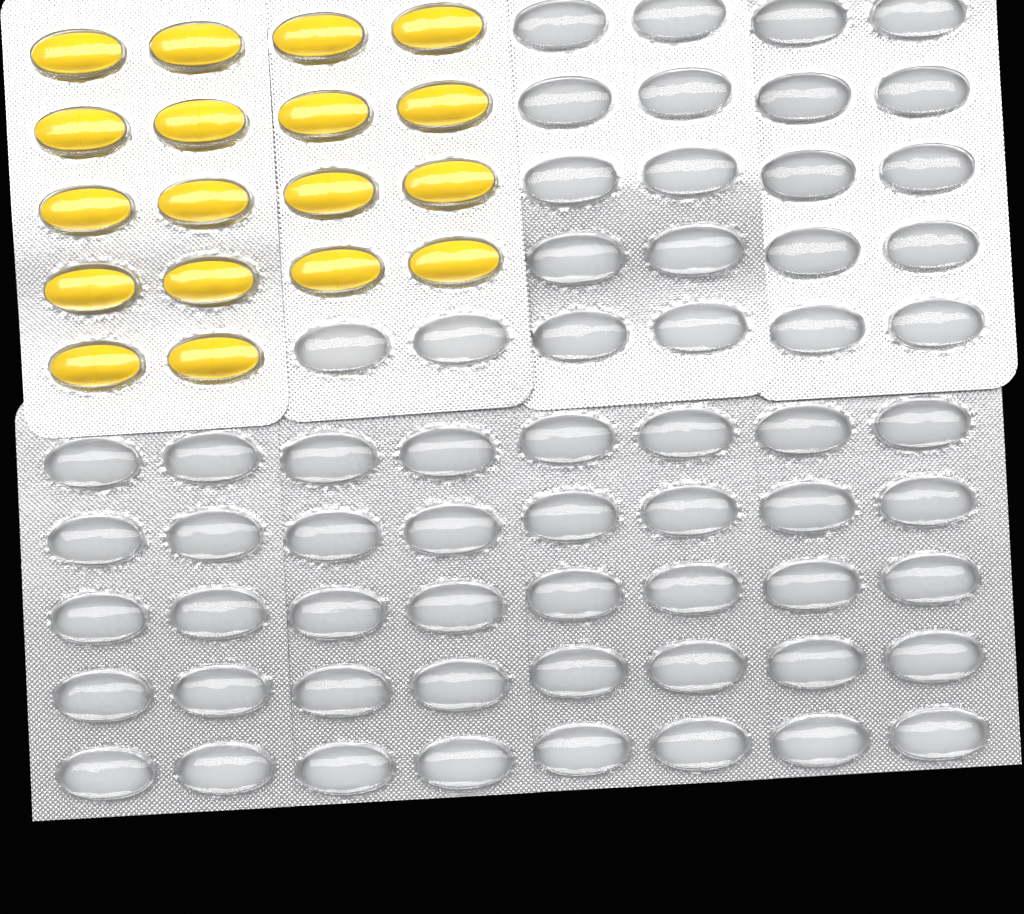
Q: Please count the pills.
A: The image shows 18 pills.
